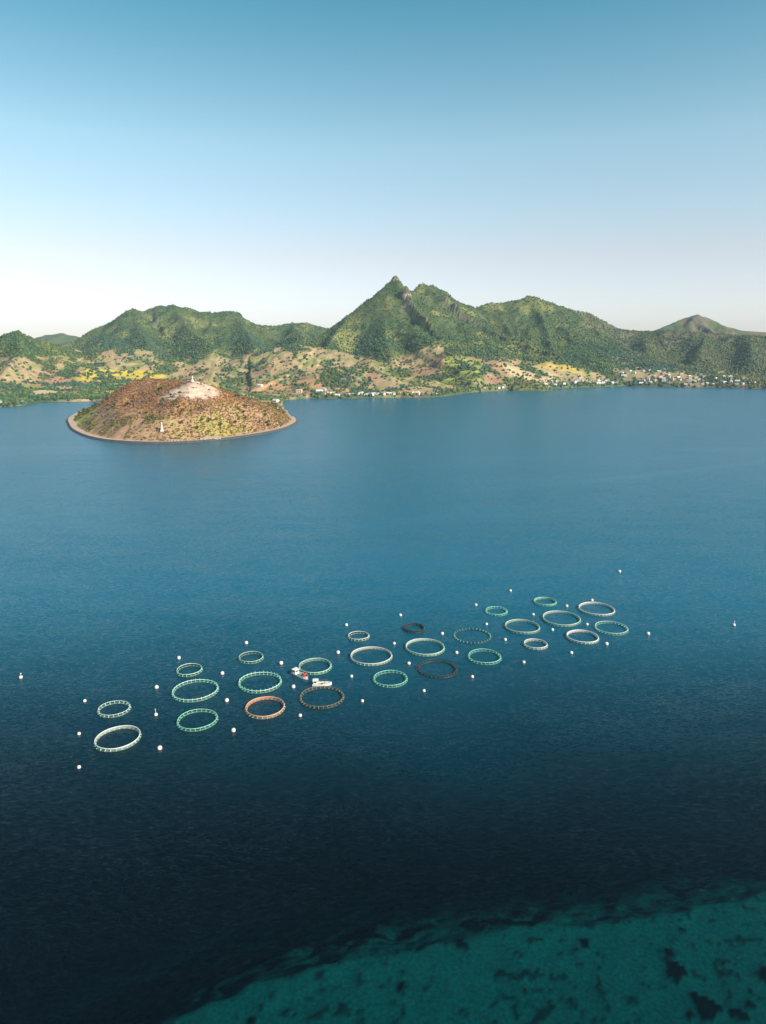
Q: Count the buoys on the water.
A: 41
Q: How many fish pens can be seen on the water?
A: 26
